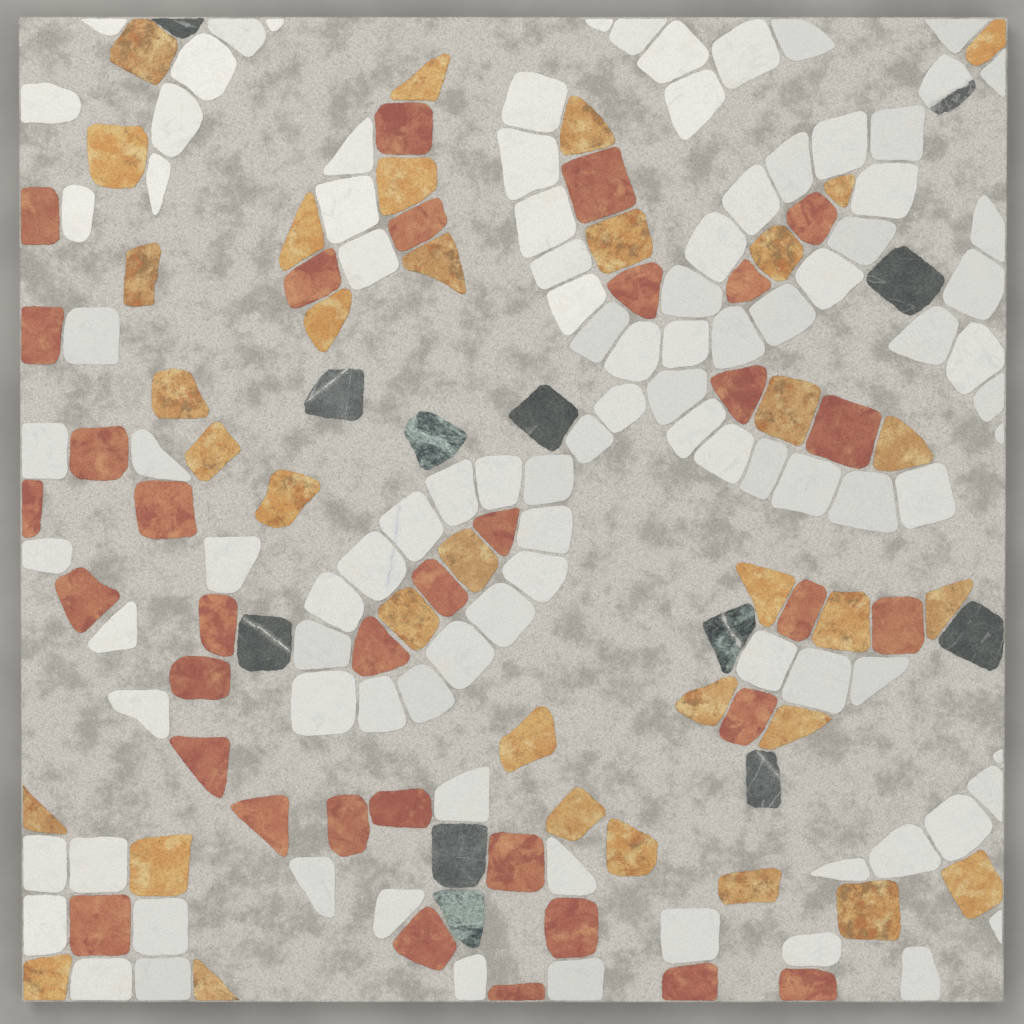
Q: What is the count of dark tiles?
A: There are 11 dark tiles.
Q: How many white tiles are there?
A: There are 99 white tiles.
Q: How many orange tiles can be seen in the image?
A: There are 35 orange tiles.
